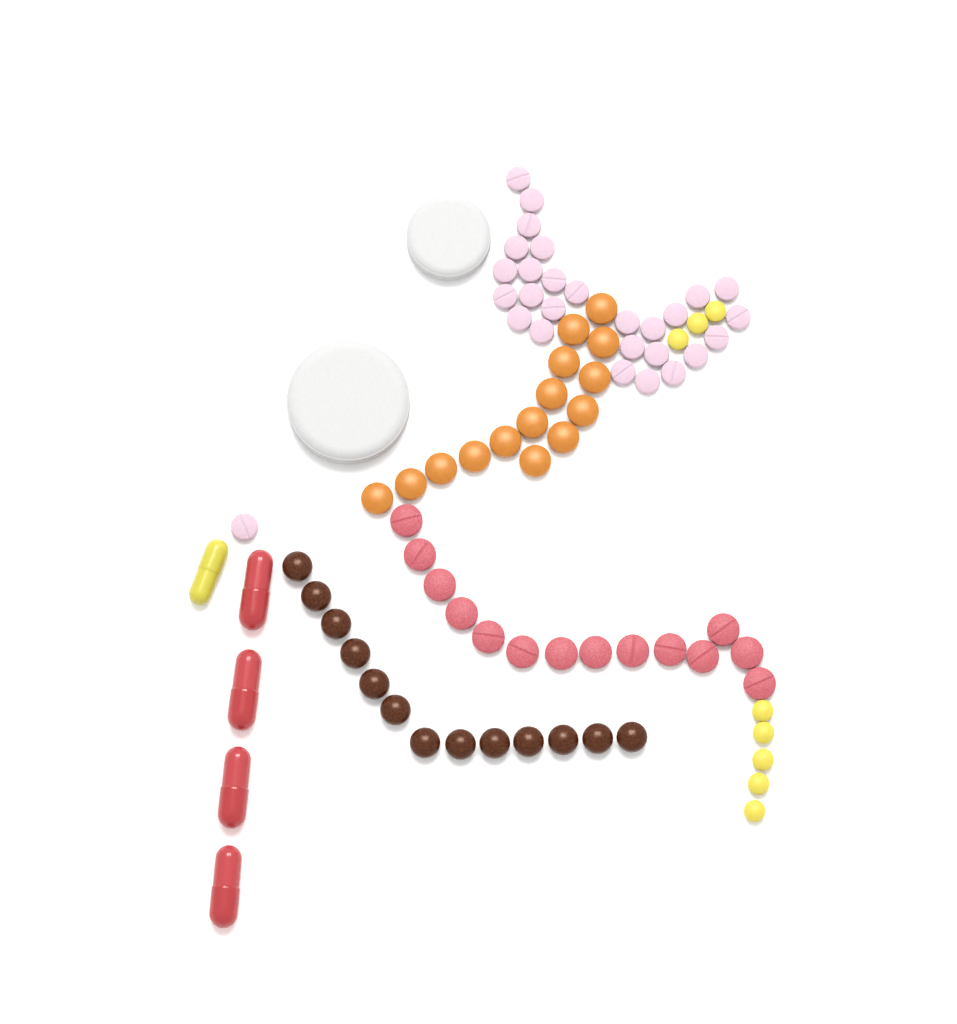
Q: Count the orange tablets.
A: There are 15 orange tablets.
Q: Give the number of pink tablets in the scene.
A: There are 28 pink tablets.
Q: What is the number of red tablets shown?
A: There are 14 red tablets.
